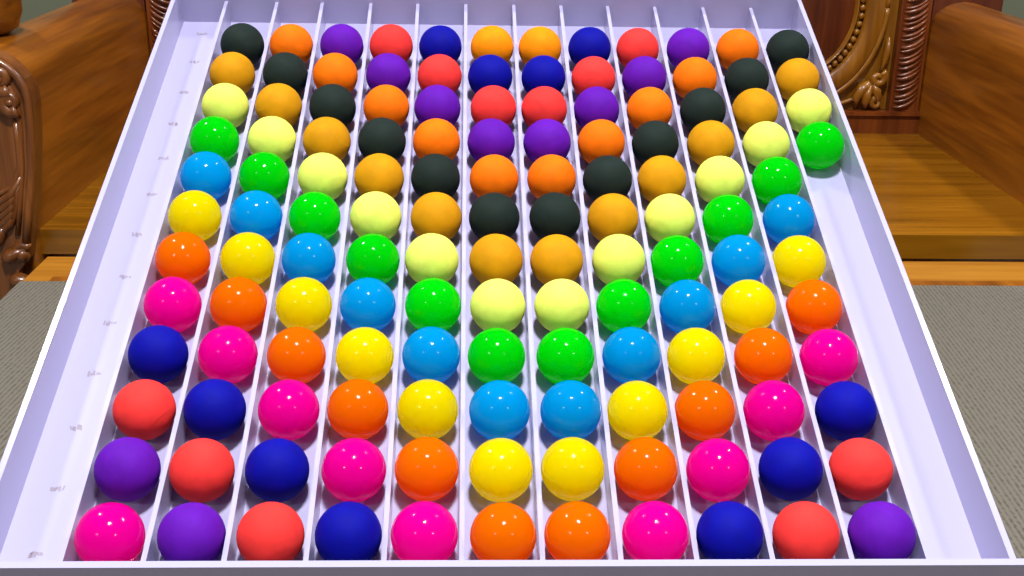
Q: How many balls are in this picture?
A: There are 136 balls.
